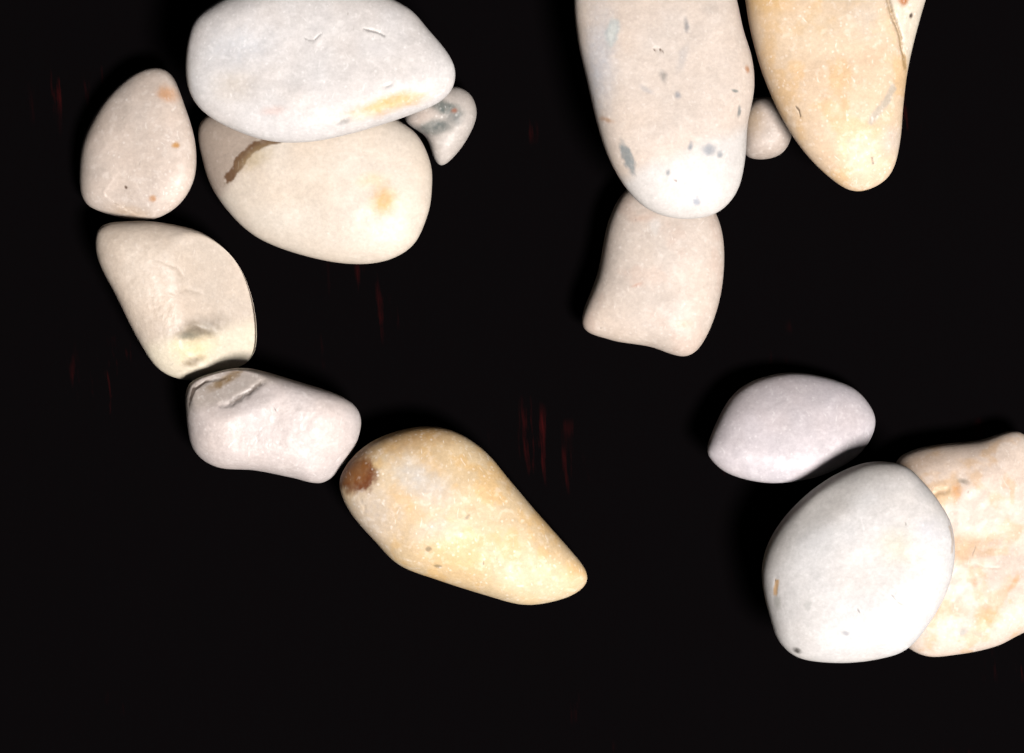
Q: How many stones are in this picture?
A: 14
